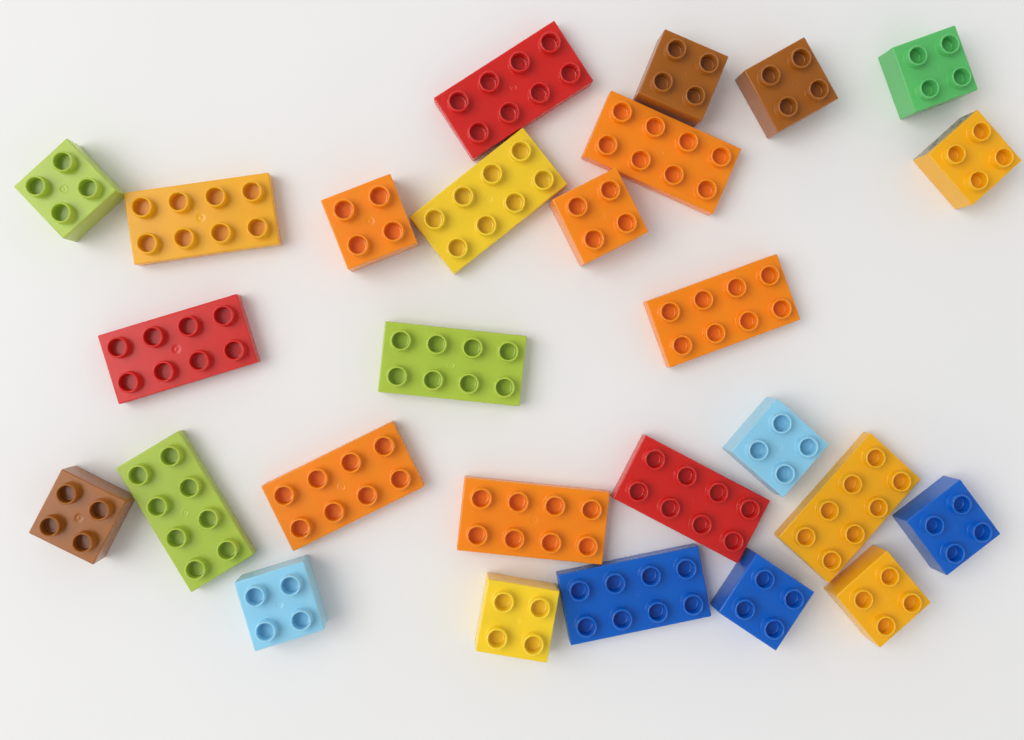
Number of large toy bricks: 13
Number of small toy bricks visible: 14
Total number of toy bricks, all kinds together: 27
